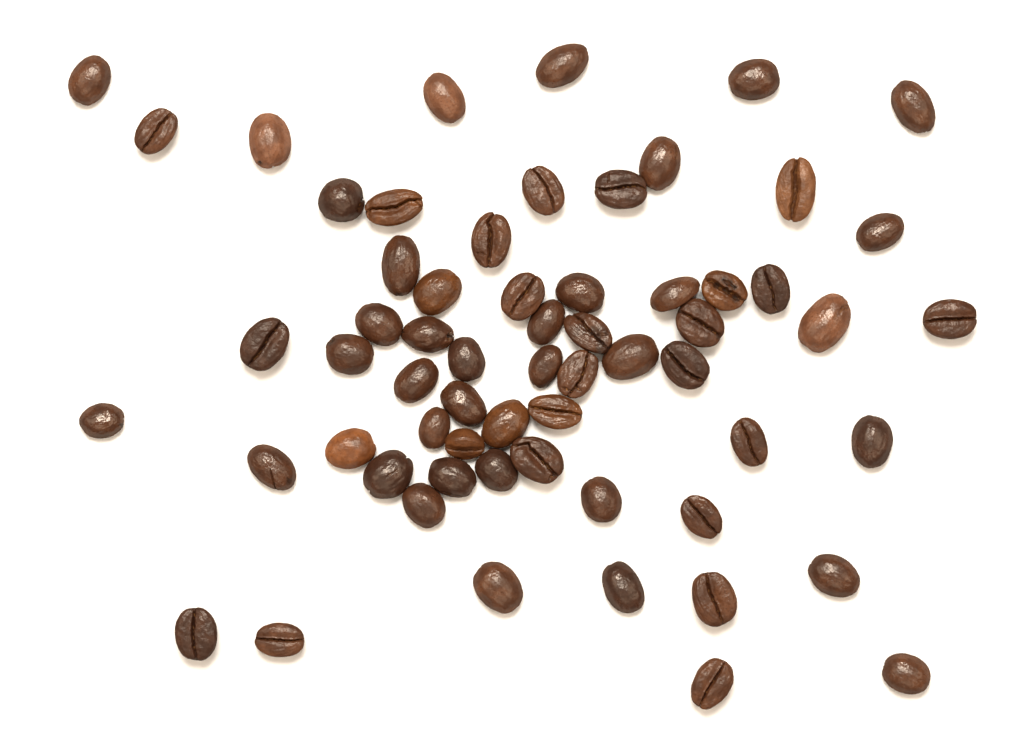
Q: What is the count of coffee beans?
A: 62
